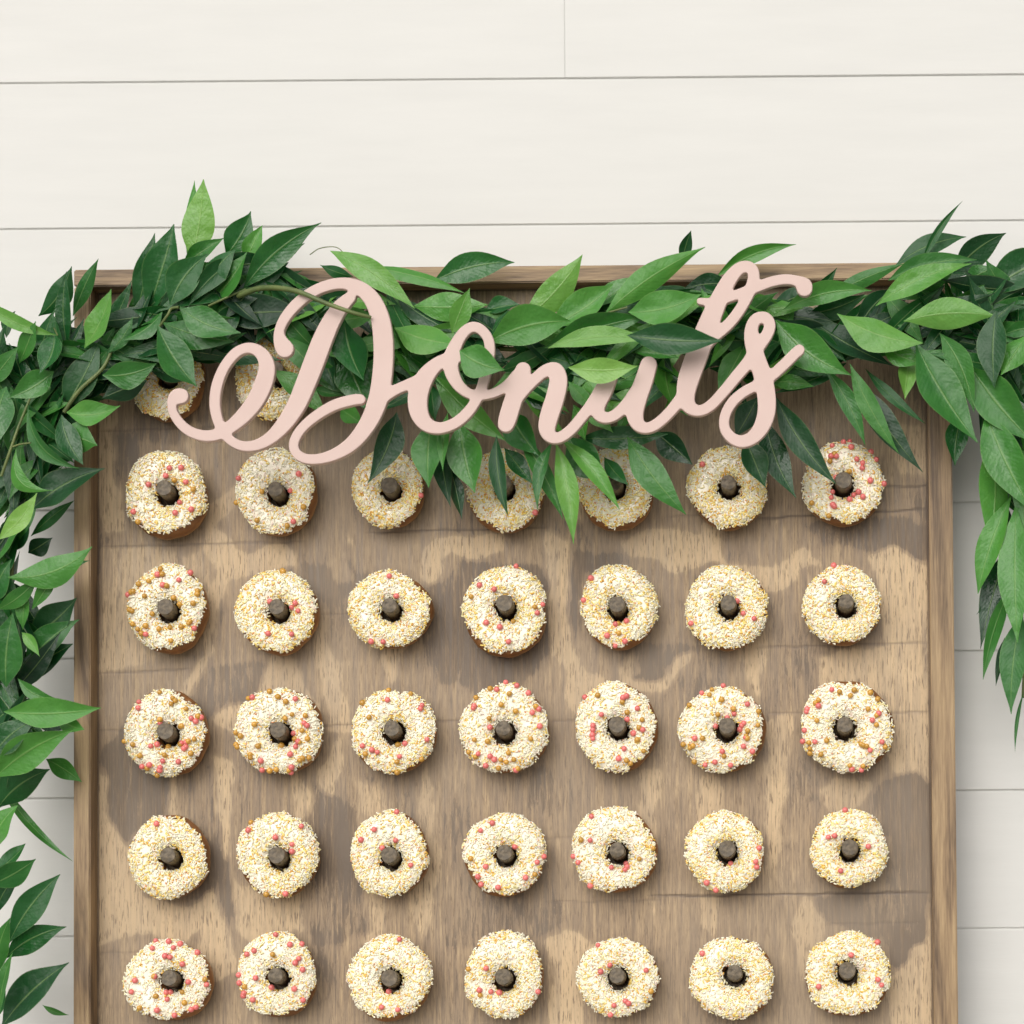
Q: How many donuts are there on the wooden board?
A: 37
